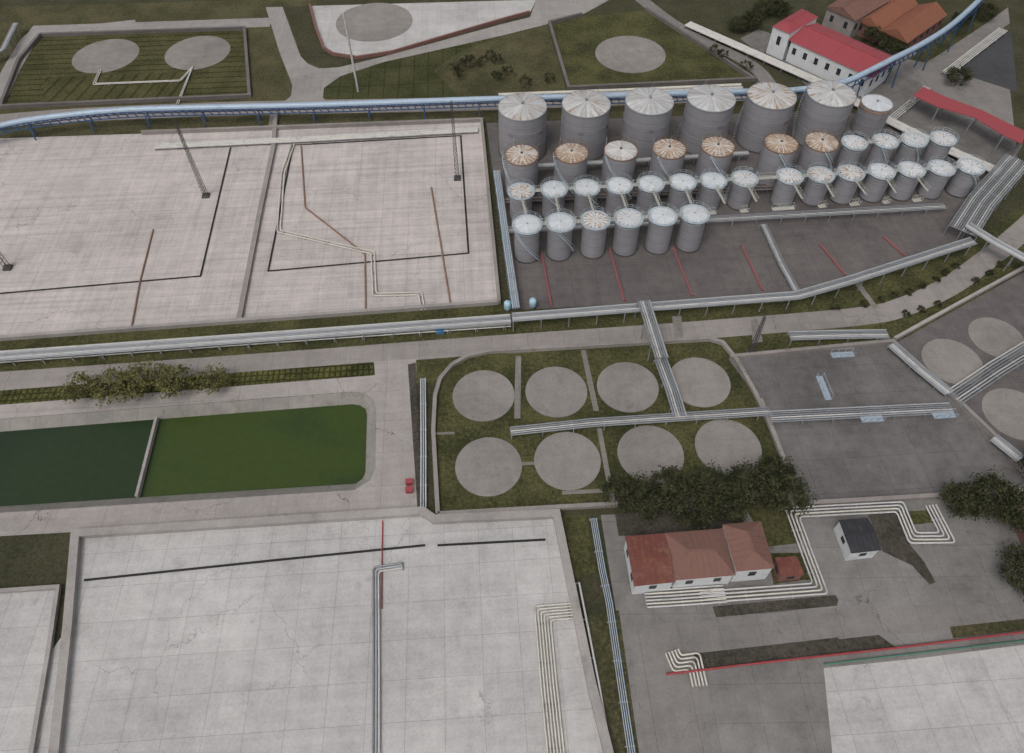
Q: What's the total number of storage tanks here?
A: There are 39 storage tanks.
